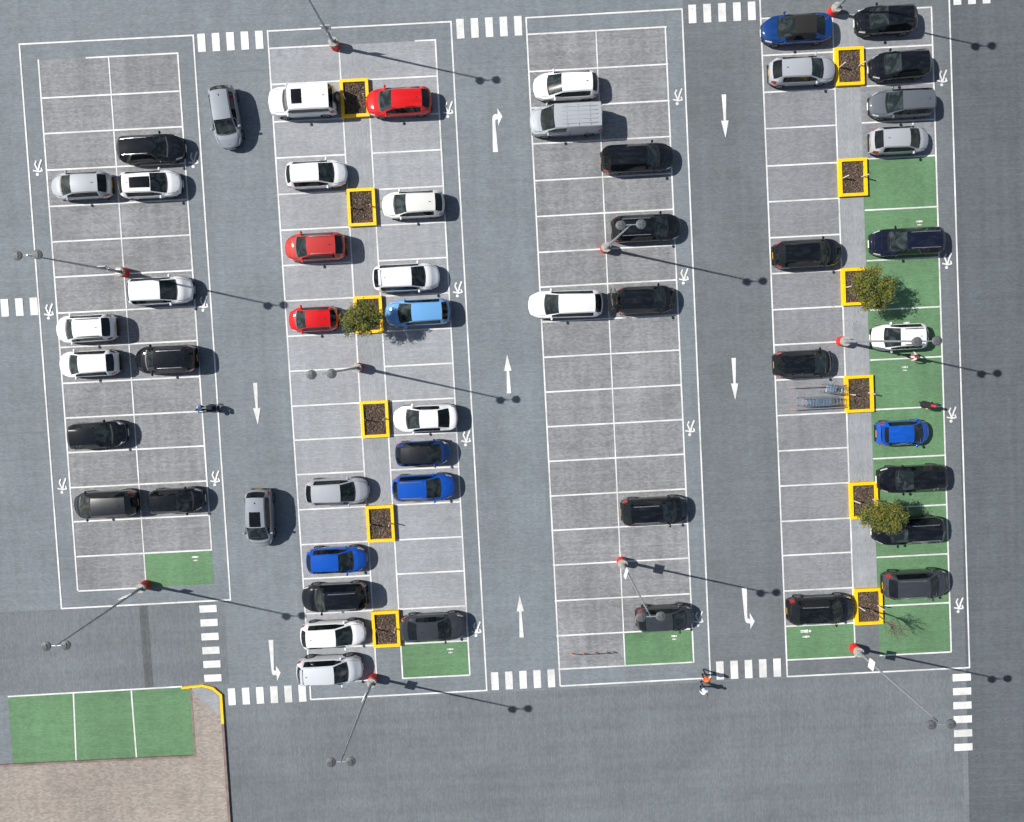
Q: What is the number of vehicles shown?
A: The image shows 52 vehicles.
